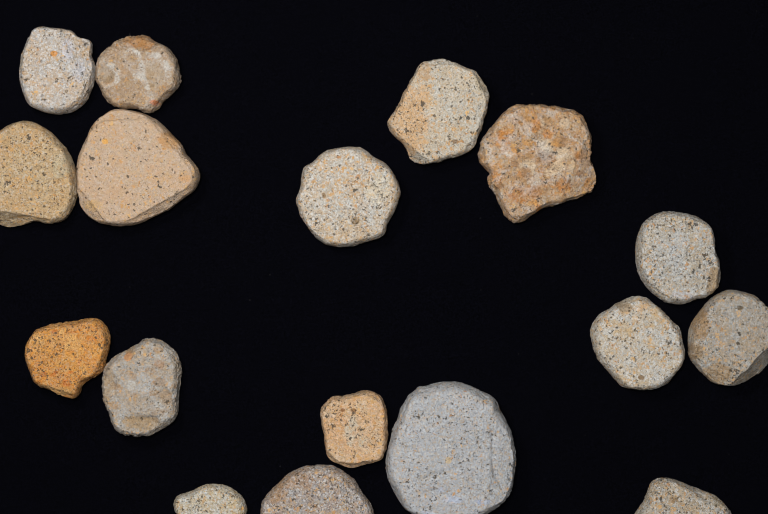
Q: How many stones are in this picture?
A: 17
